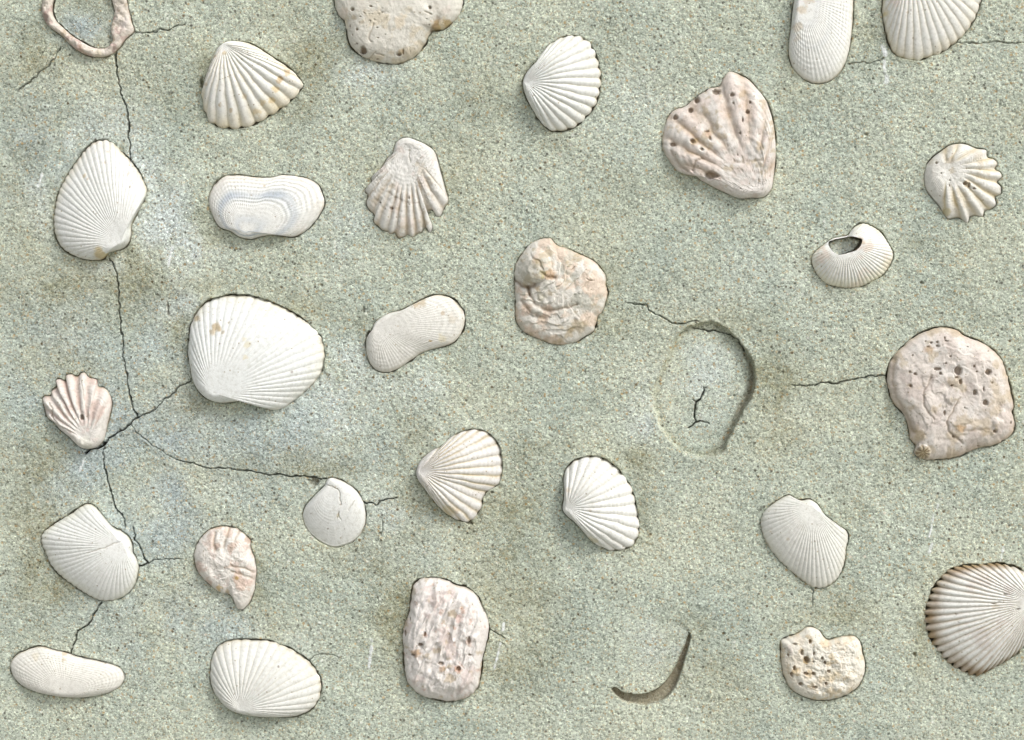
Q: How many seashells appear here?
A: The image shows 28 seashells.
